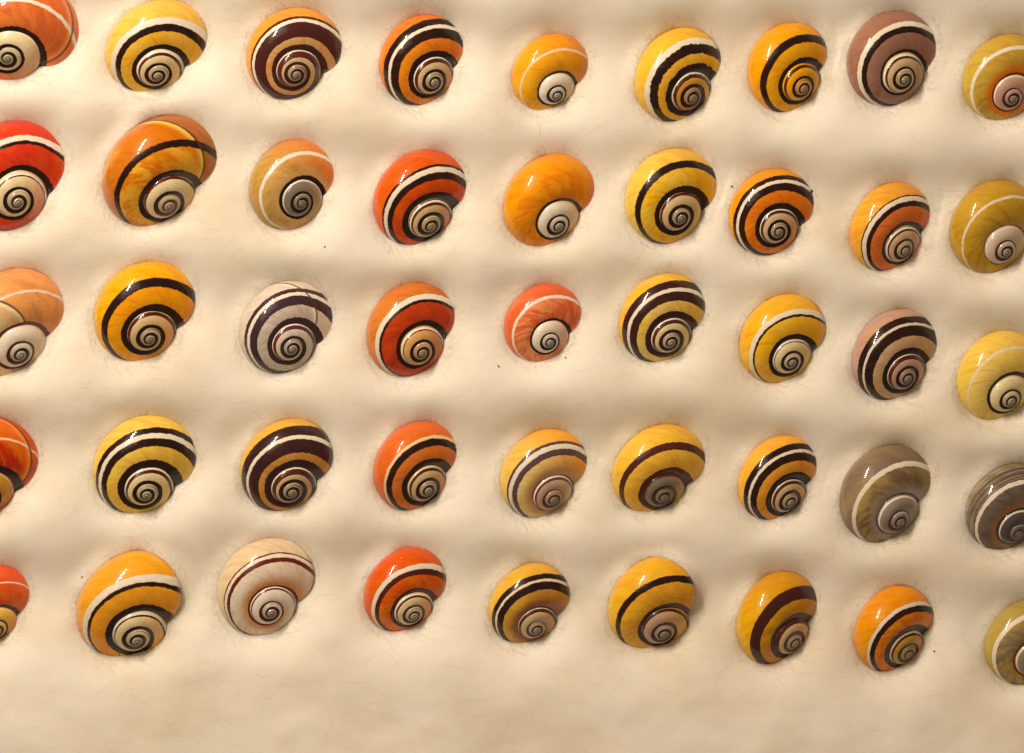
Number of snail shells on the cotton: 45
